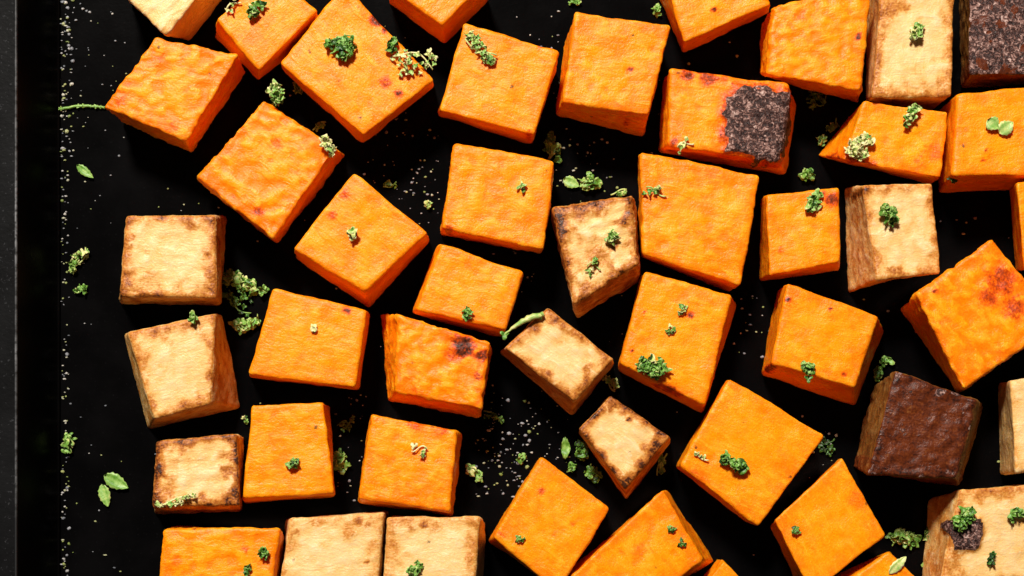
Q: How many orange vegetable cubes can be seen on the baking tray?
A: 32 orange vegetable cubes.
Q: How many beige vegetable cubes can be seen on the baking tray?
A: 13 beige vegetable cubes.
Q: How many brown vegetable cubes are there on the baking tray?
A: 2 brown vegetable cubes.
